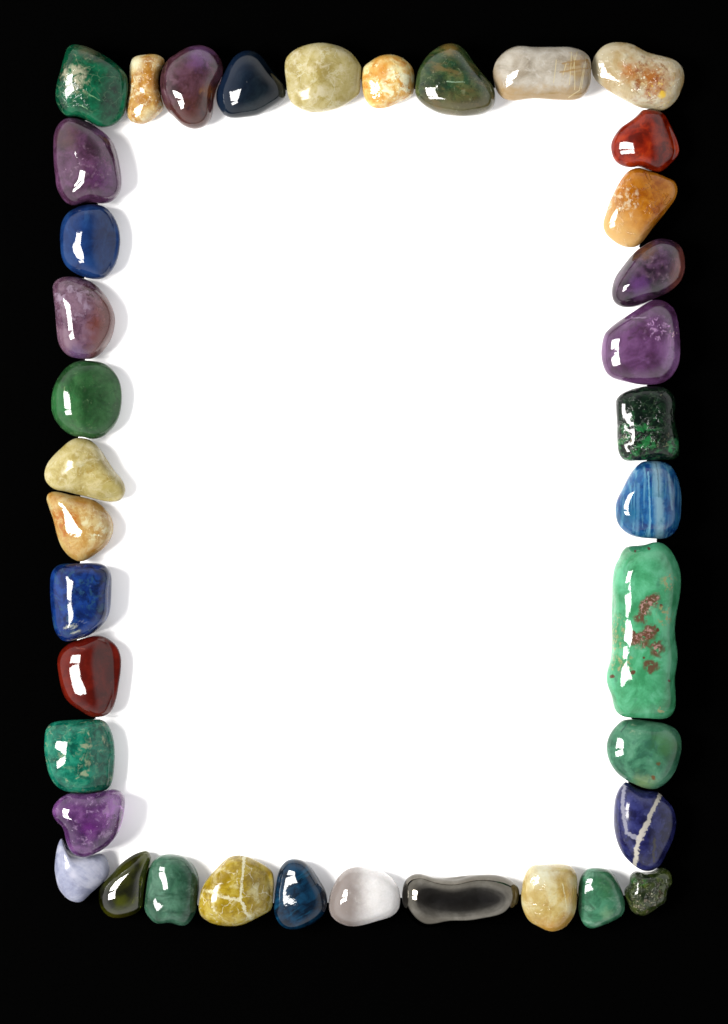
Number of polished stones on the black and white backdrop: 38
